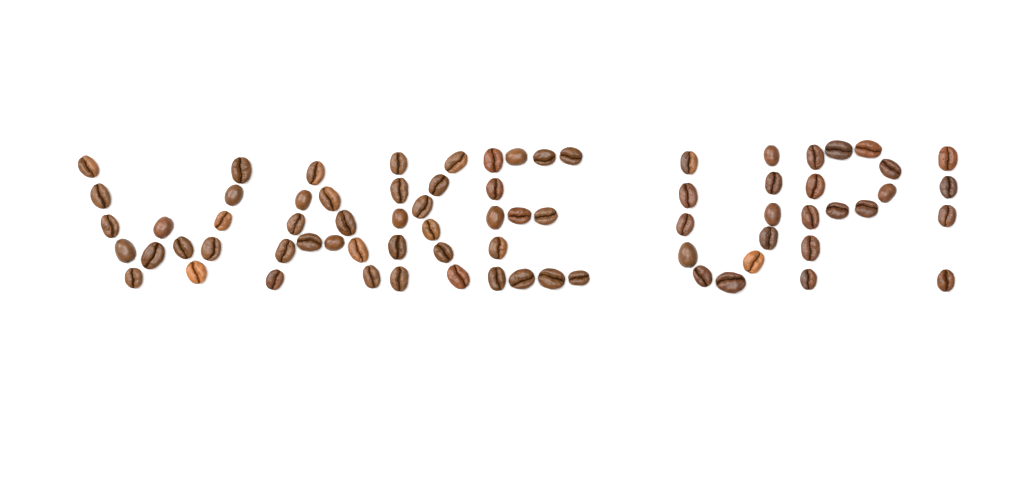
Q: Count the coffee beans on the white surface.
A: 74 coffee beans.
